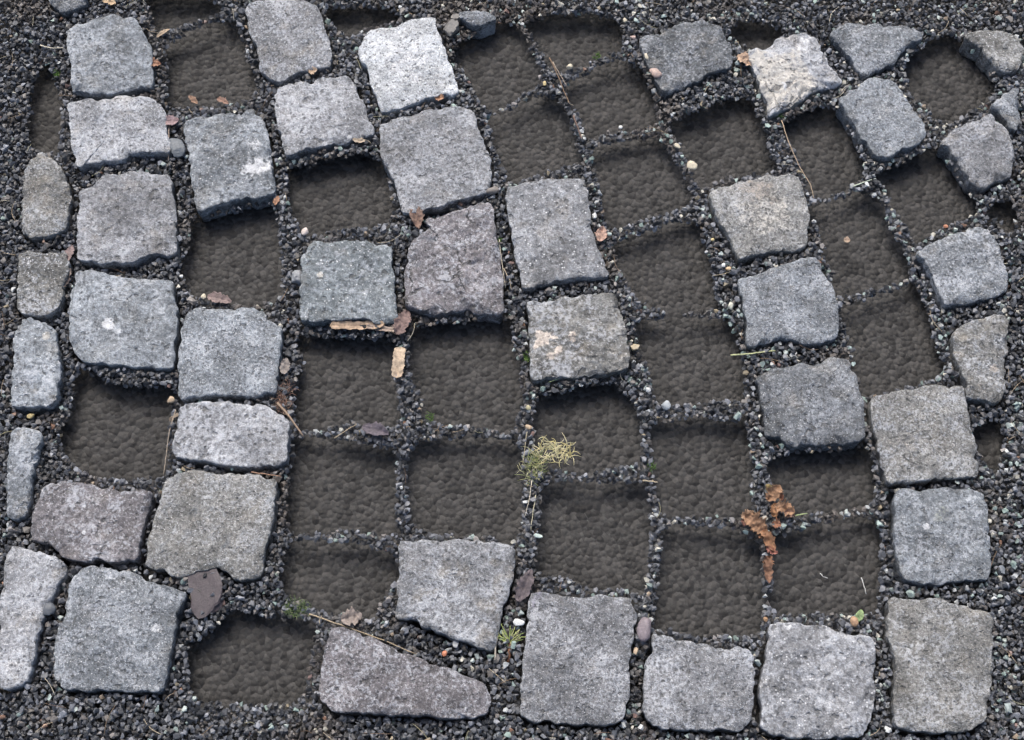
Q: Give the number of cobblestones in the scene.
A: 45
